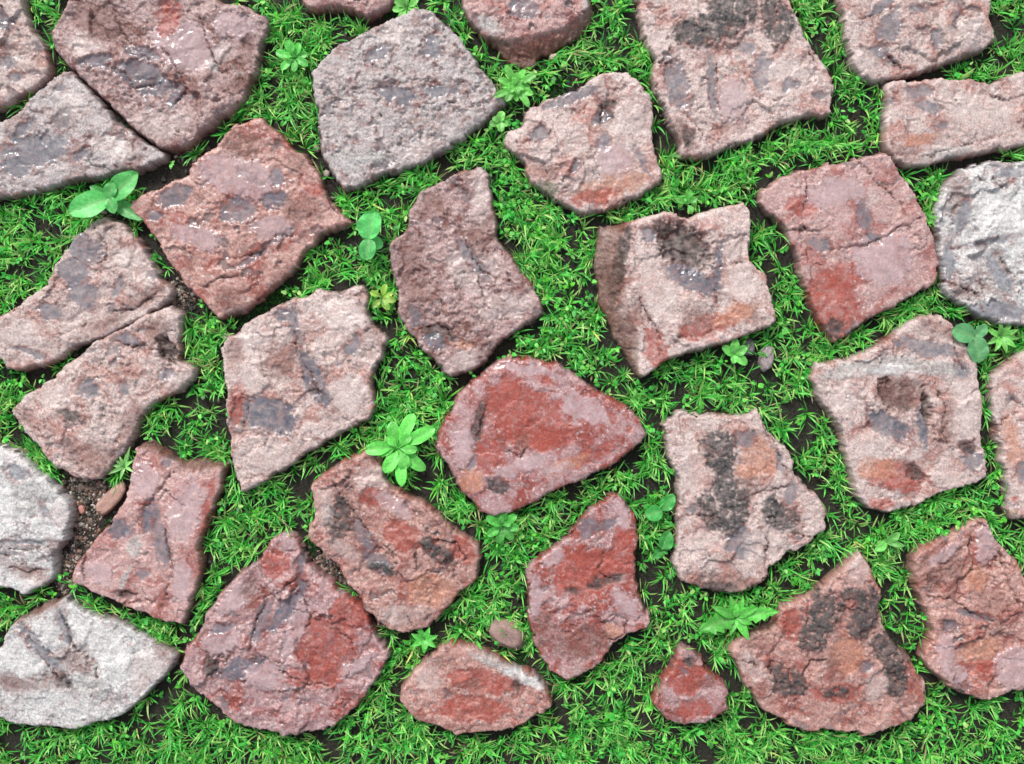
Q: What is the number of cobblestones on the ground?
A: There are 32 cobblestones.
